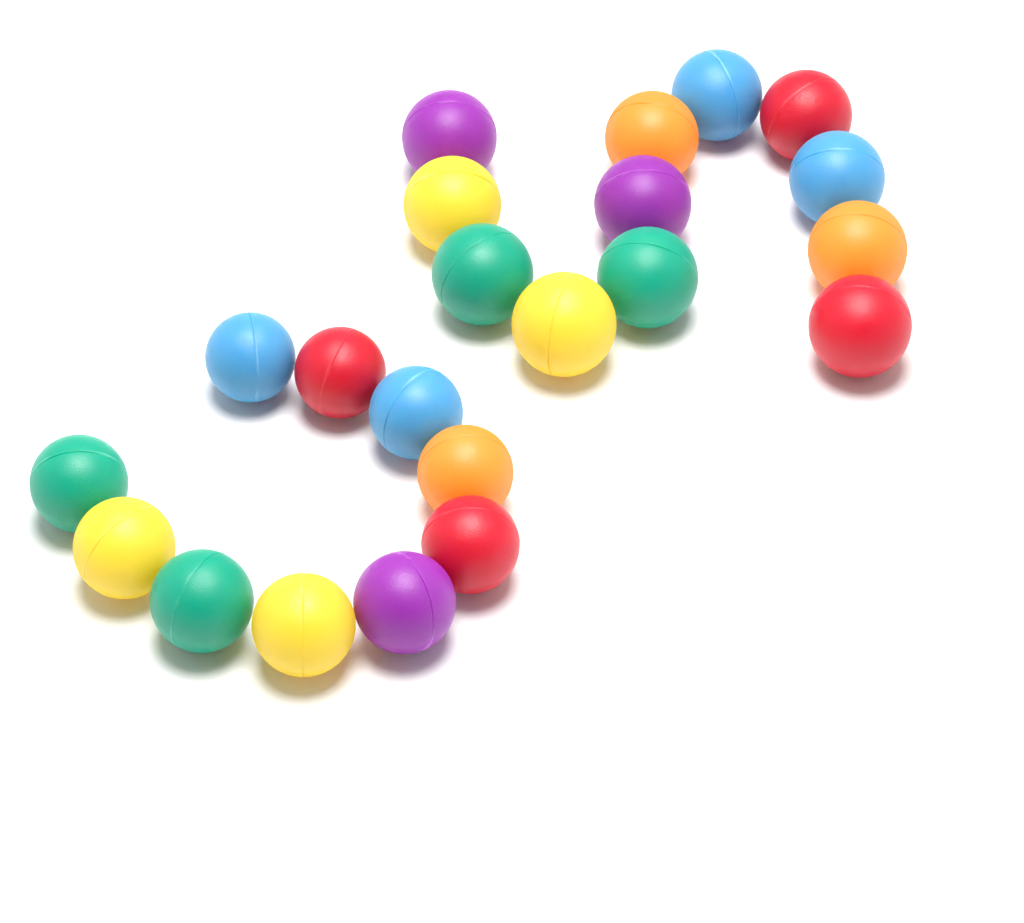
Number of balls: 22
